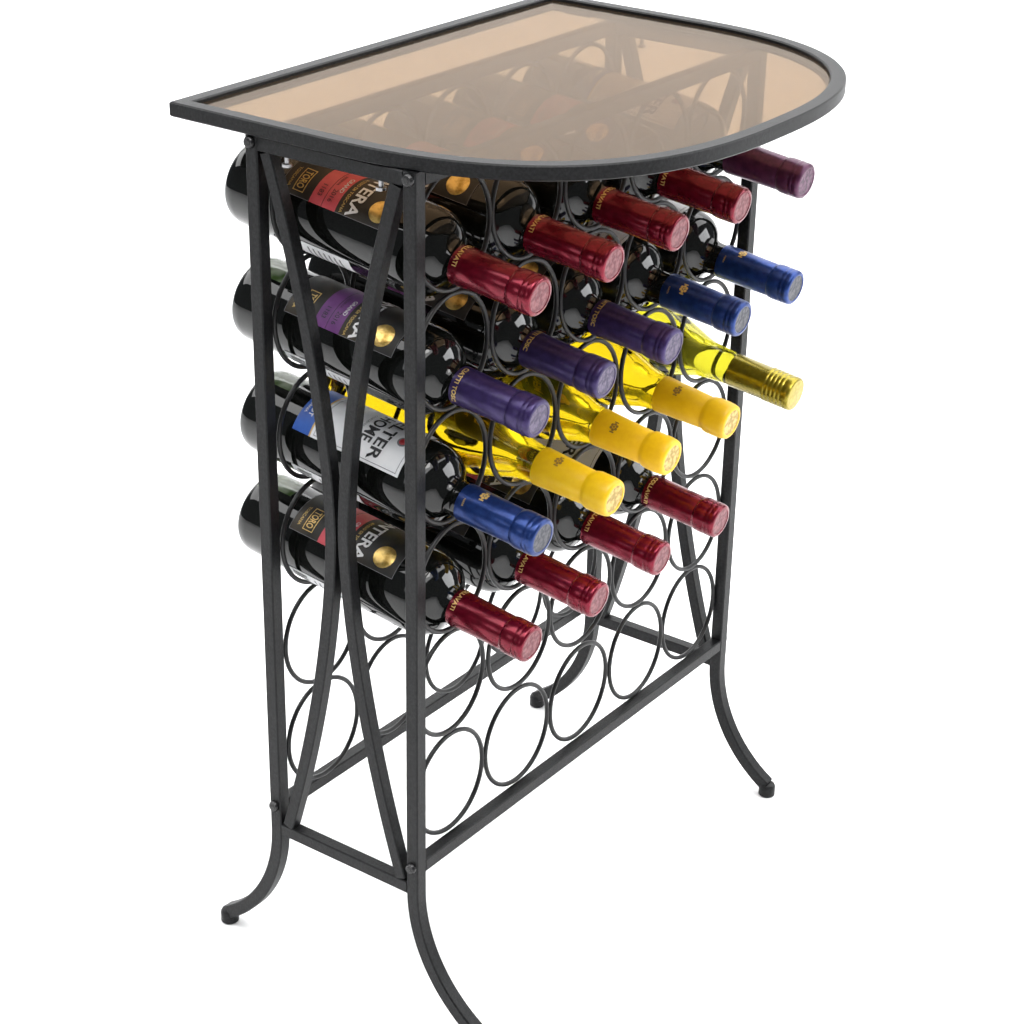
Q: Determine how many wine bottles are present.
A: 19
